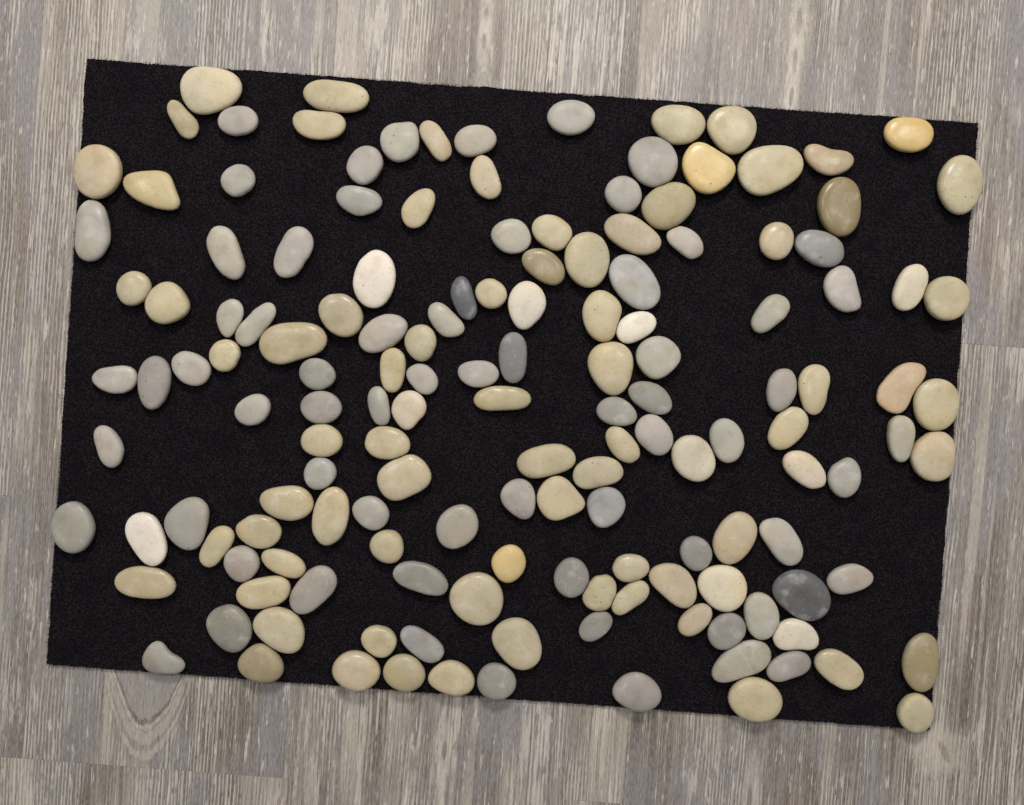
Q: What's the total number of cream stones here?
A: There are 11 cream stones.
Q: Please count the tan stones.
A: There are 70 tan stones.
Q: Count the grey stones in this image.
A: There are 67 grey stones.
